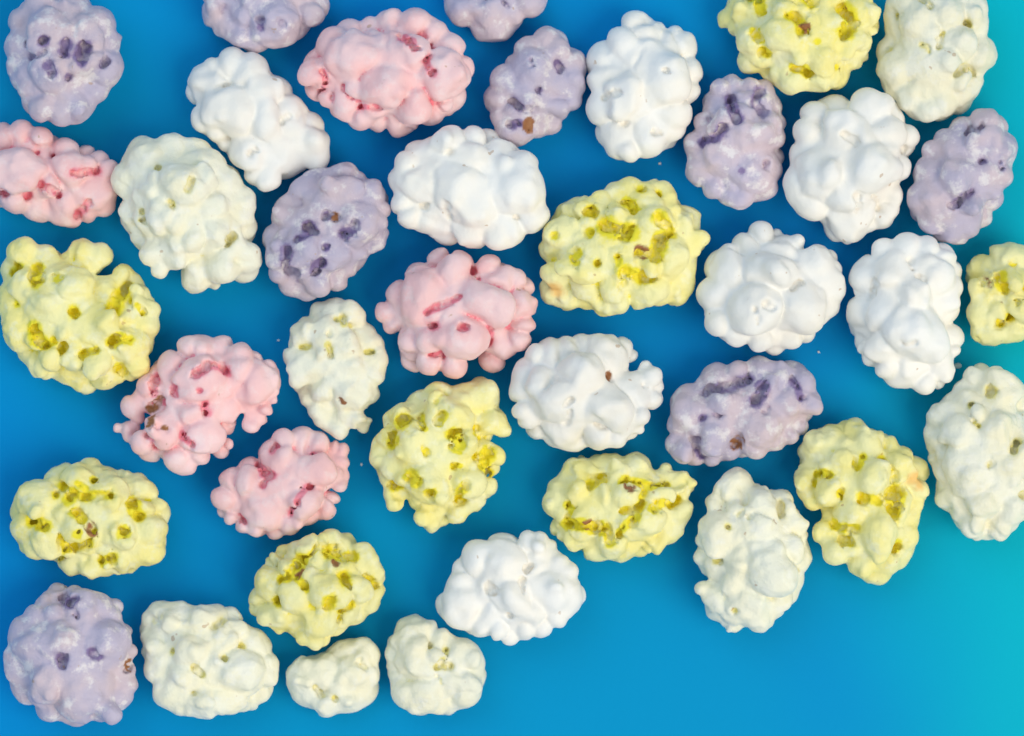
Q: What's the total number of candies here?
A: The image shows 39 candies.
